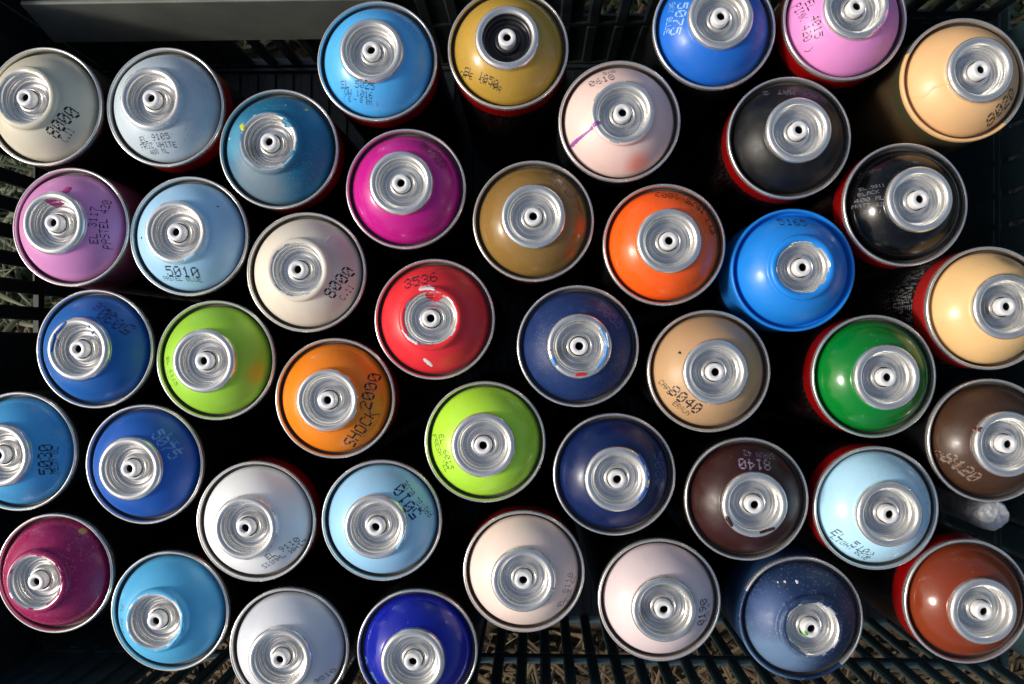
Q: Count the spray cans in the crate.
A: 43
